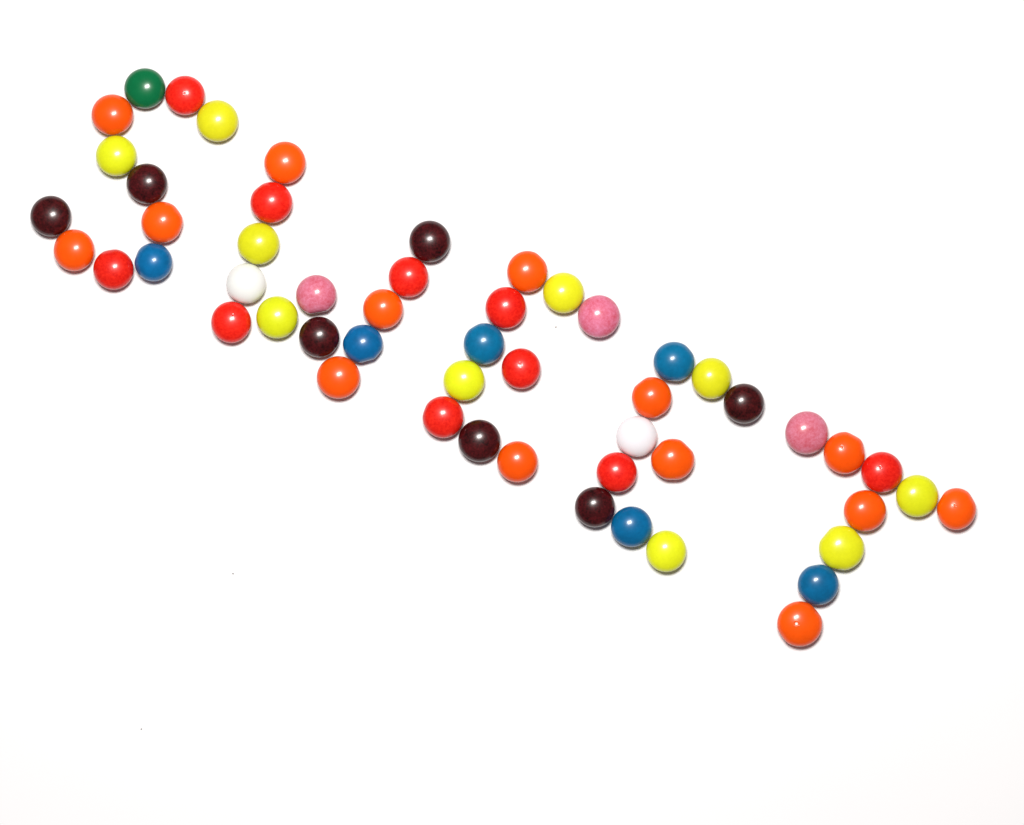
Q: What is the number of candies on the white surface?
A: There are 53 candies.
